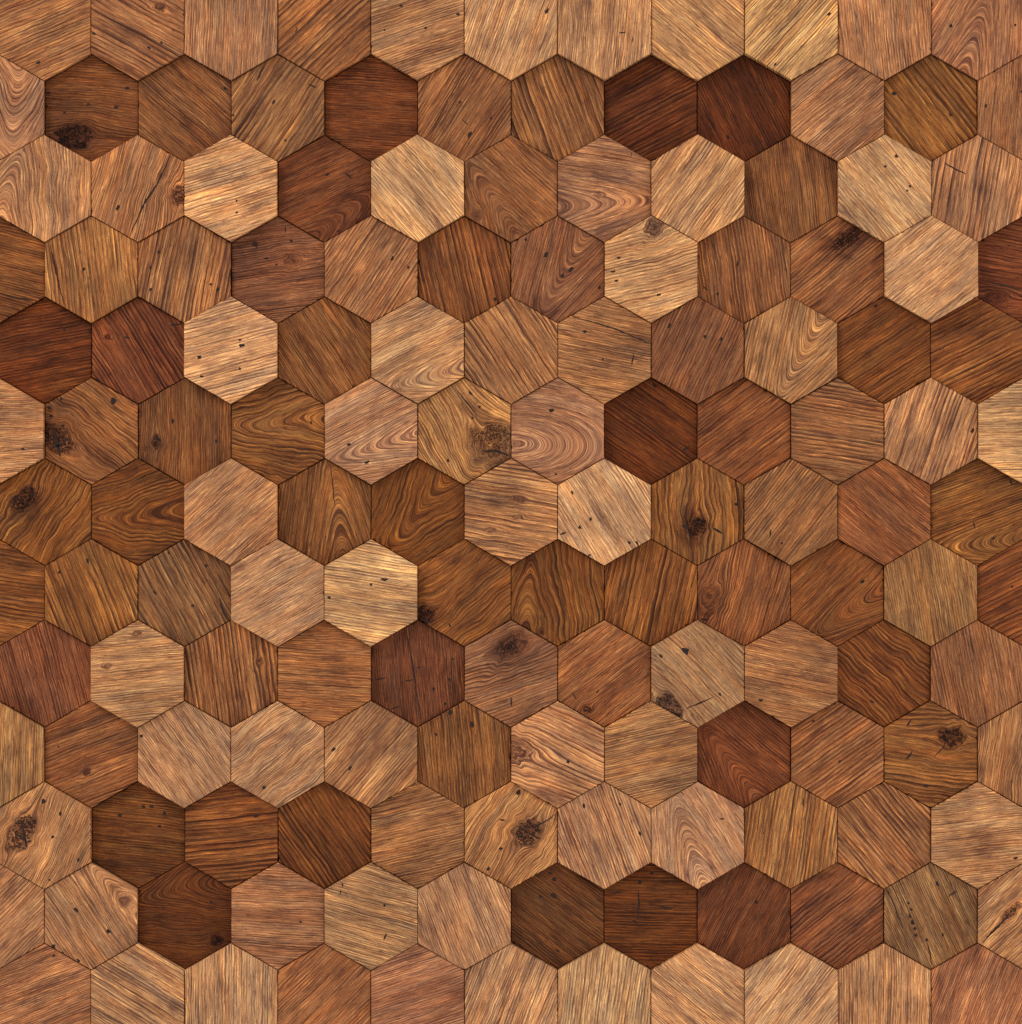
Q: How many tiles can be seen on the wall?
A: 149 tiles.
